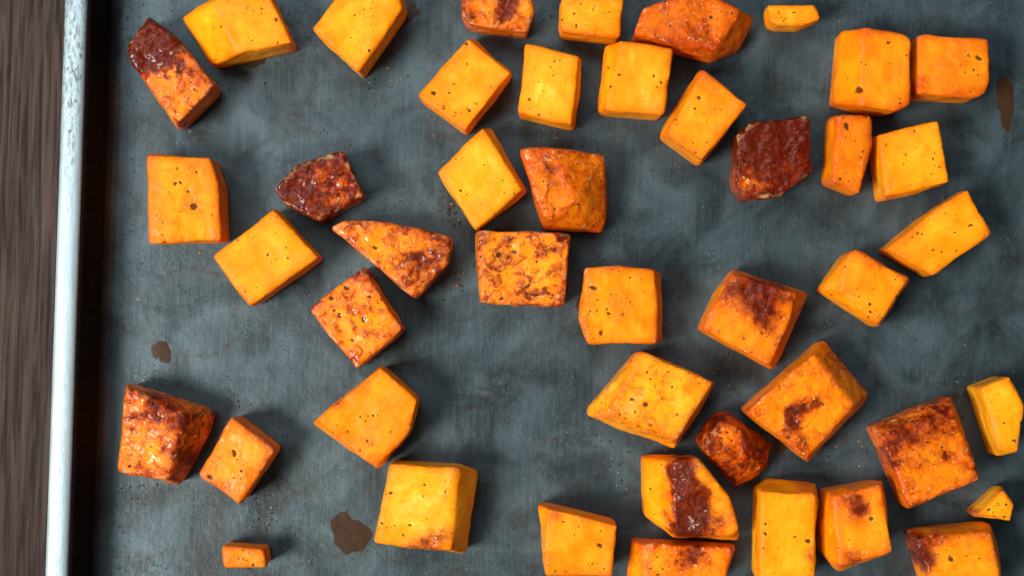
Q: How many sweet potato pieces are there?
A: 45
